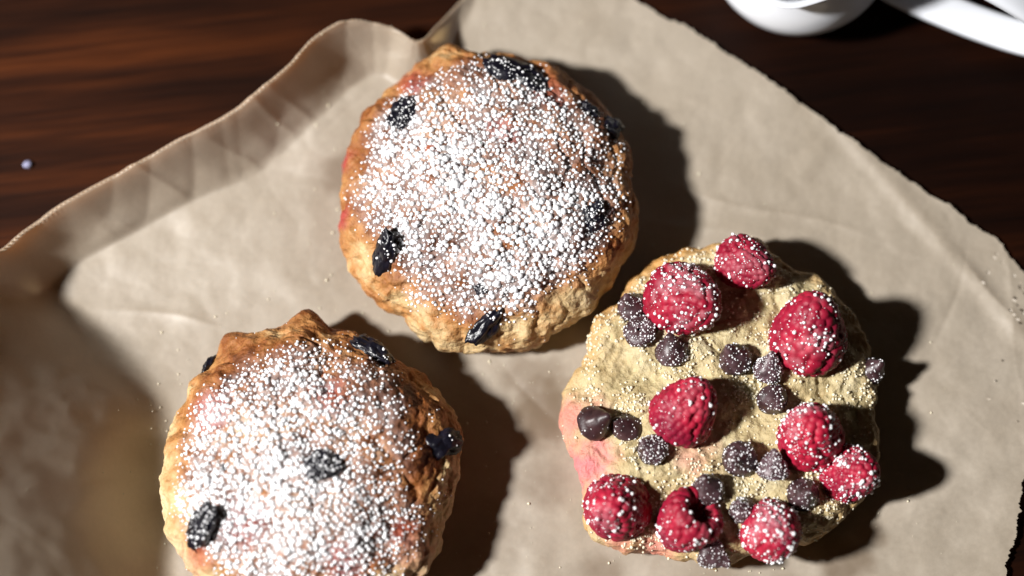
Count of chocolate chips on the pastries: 16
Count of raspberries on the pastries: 9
